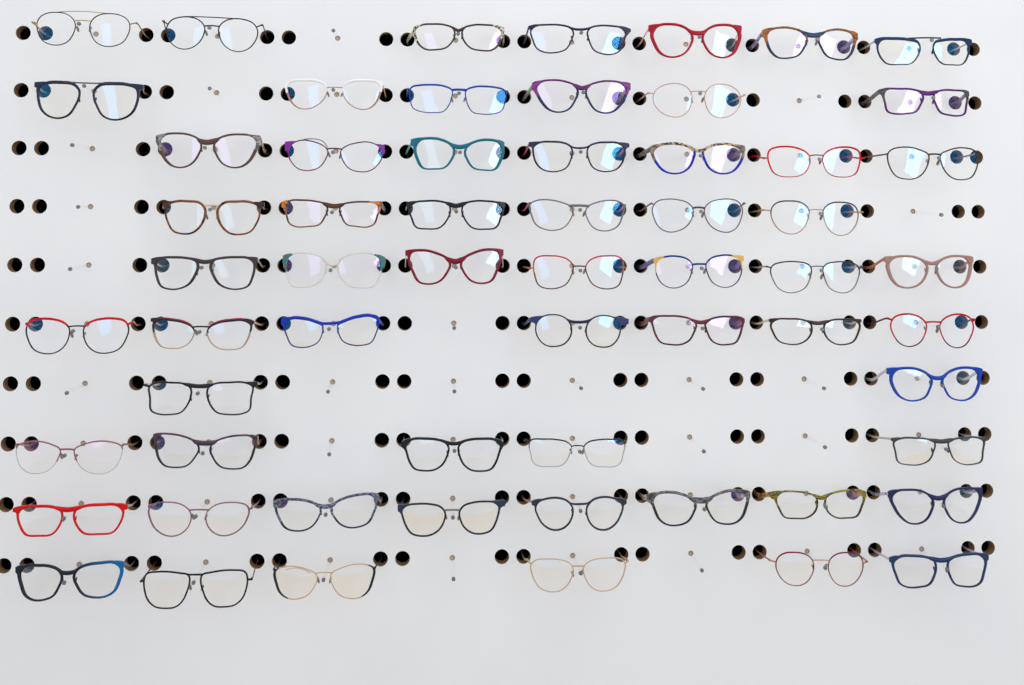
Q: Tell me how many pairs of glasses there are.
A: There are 61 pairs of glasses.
